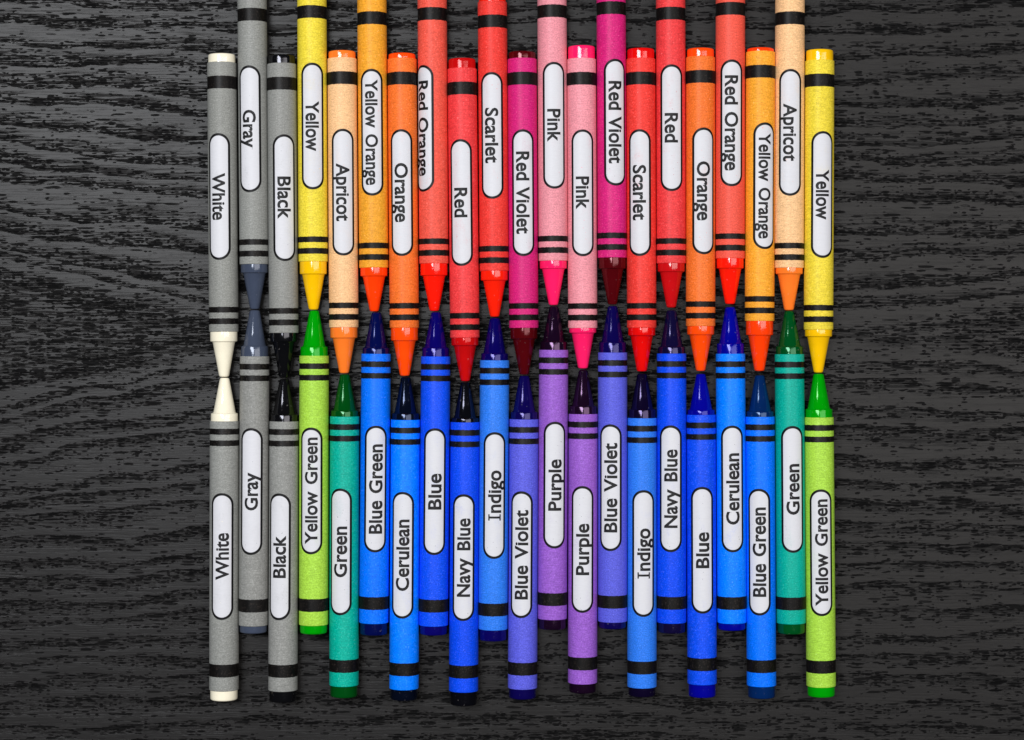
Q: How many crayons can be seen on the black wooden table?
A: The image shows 42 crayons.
